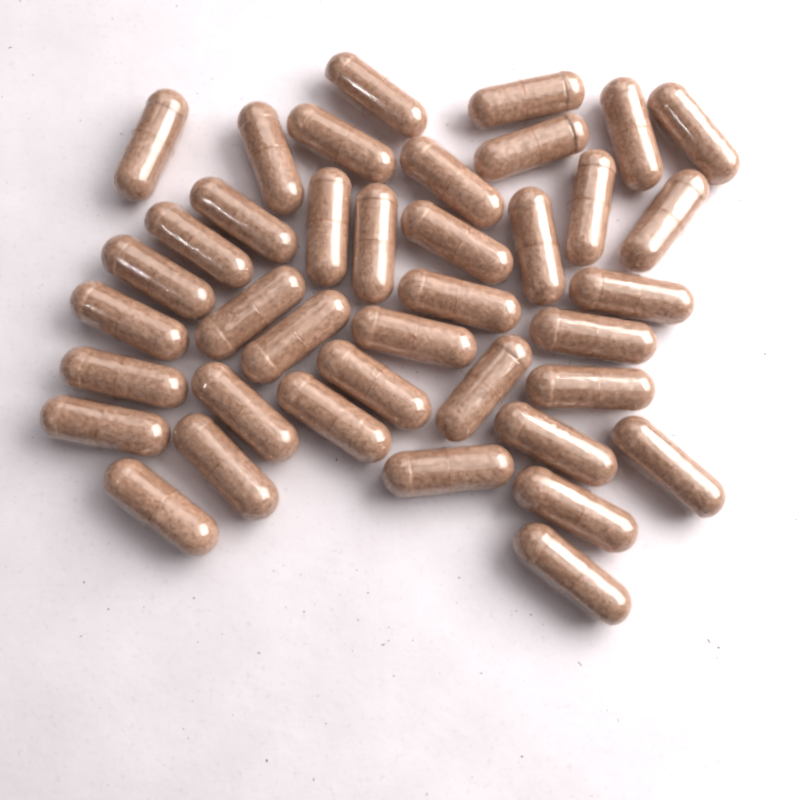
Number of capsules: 39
